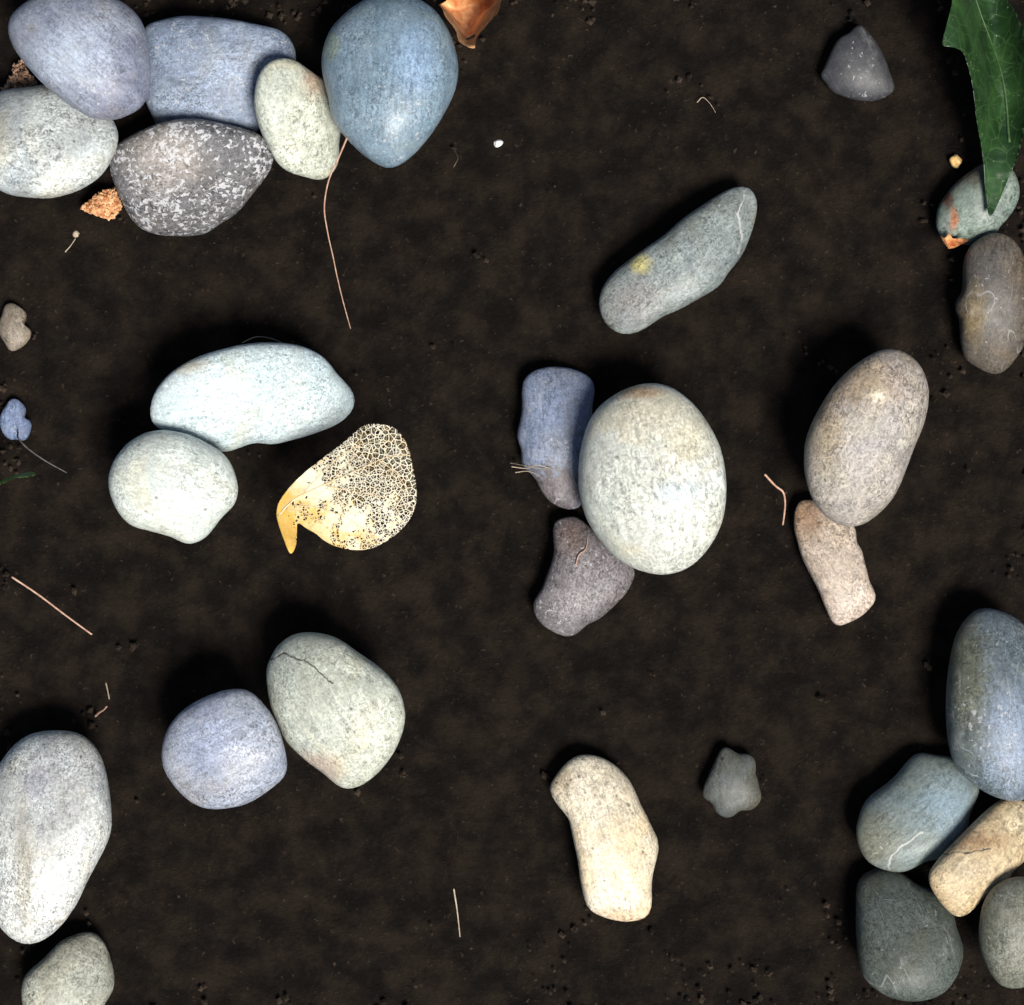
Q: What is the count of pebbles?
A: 30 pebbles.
